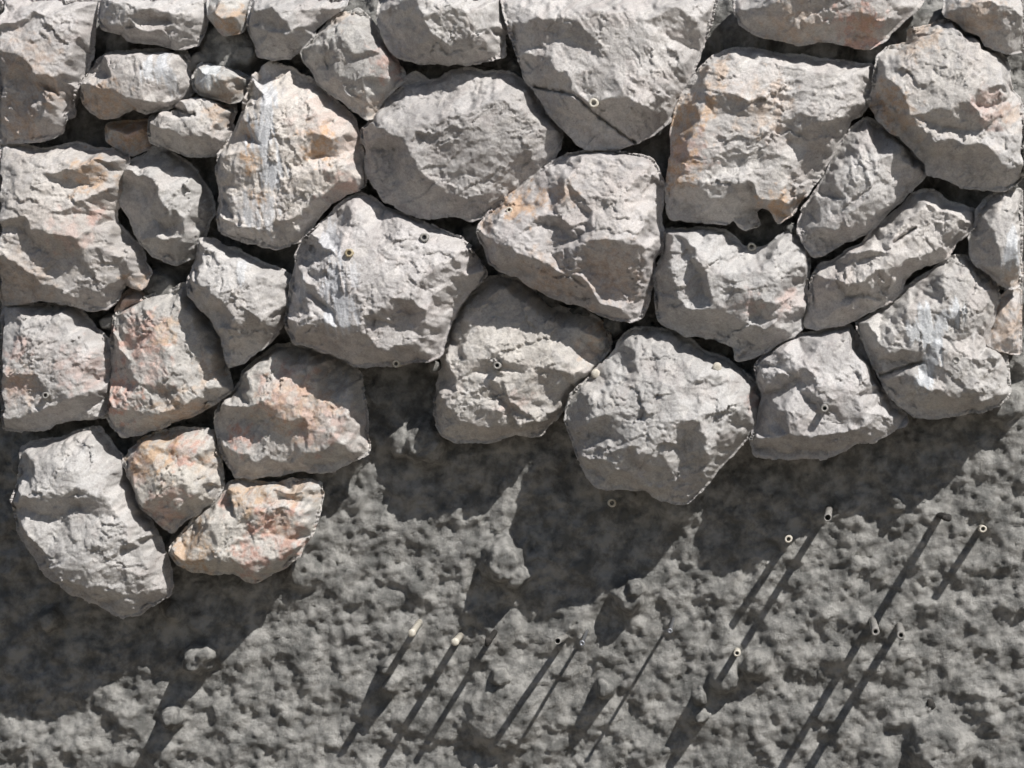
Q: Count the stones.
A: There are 38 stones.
